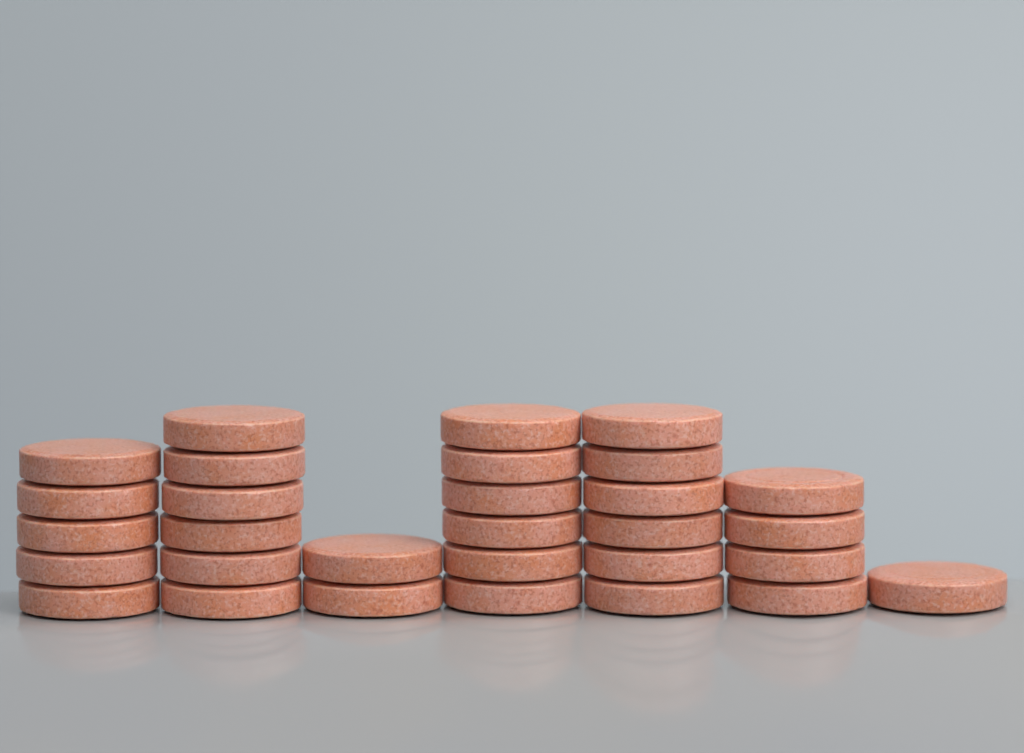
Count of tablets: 30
